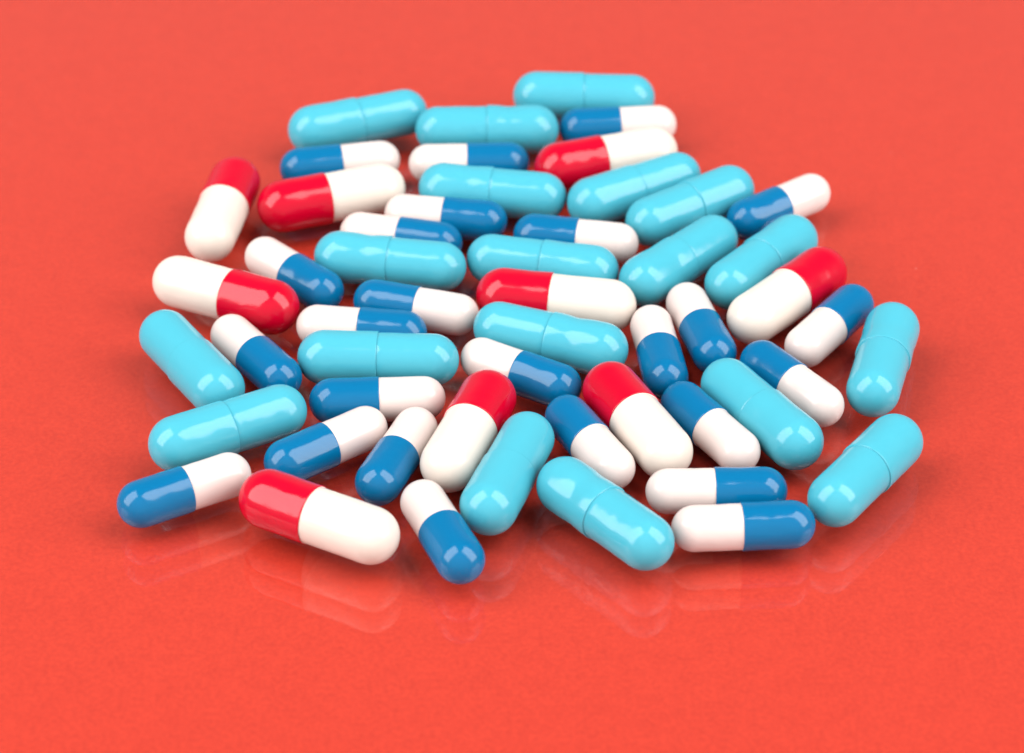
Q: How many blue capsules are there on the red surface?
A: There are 25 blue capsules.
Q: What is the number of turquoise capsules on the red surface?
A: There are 19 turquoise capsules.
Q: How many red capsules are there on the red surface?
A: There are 9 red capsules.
